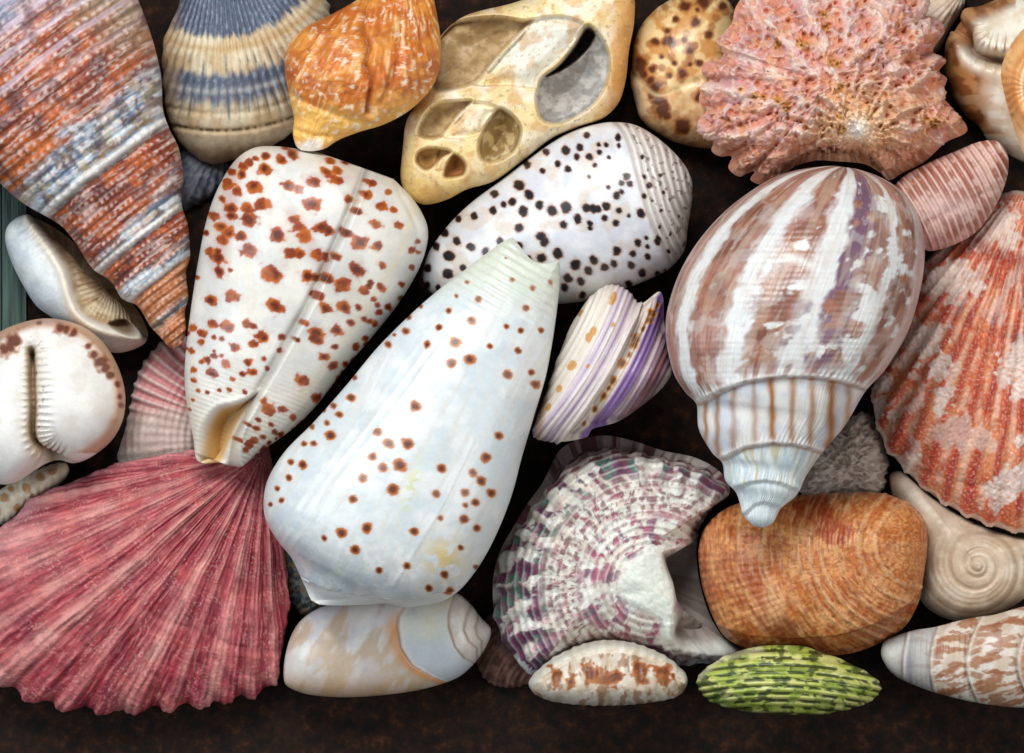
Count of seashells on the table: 32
